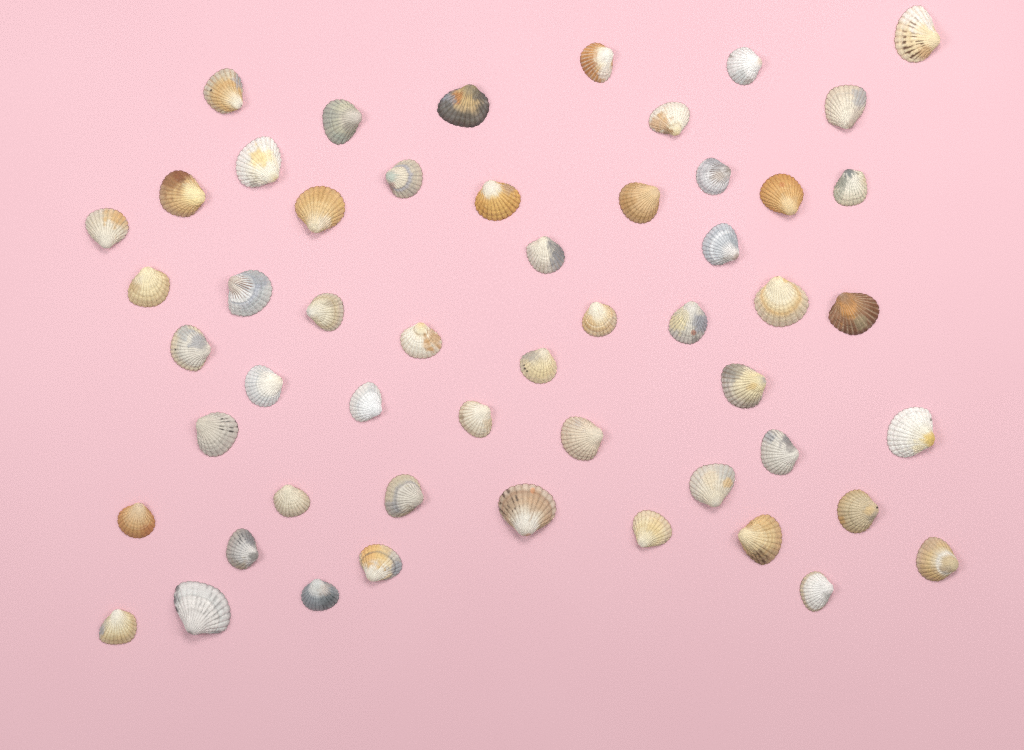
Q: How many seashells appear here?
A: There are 53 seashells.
